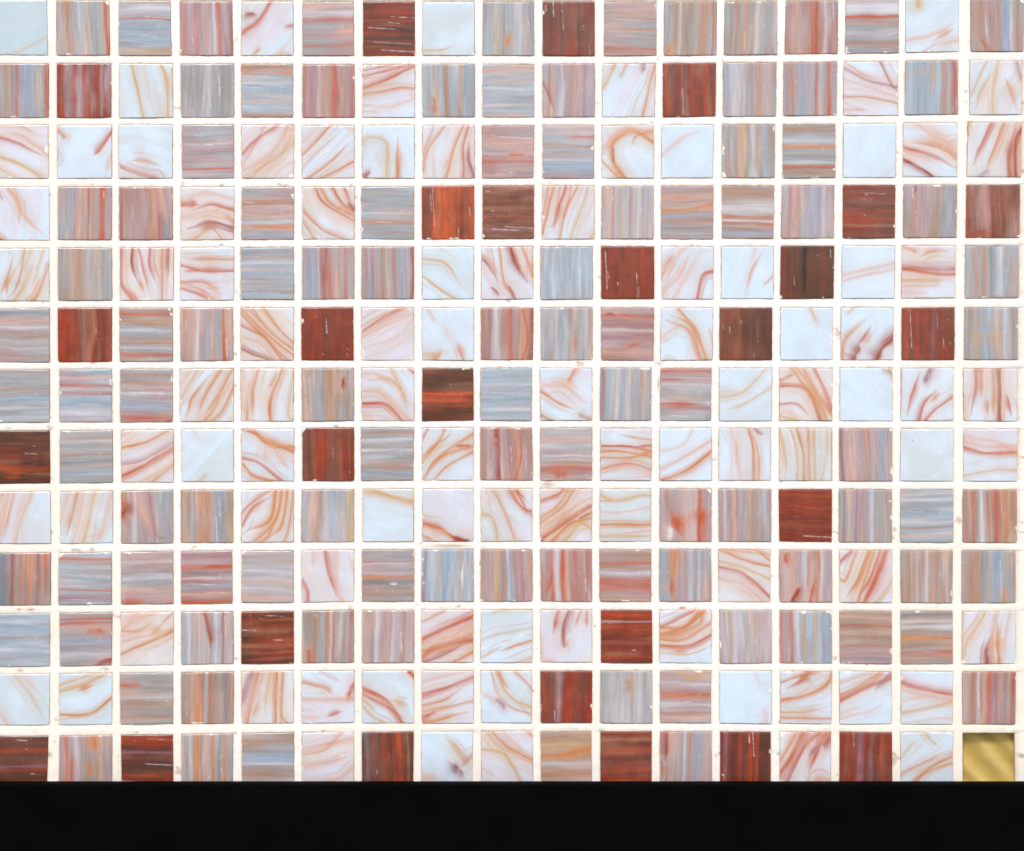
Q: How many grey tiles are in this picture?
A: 101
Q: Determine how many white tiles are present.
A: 92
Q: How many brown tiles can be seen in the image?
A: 27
